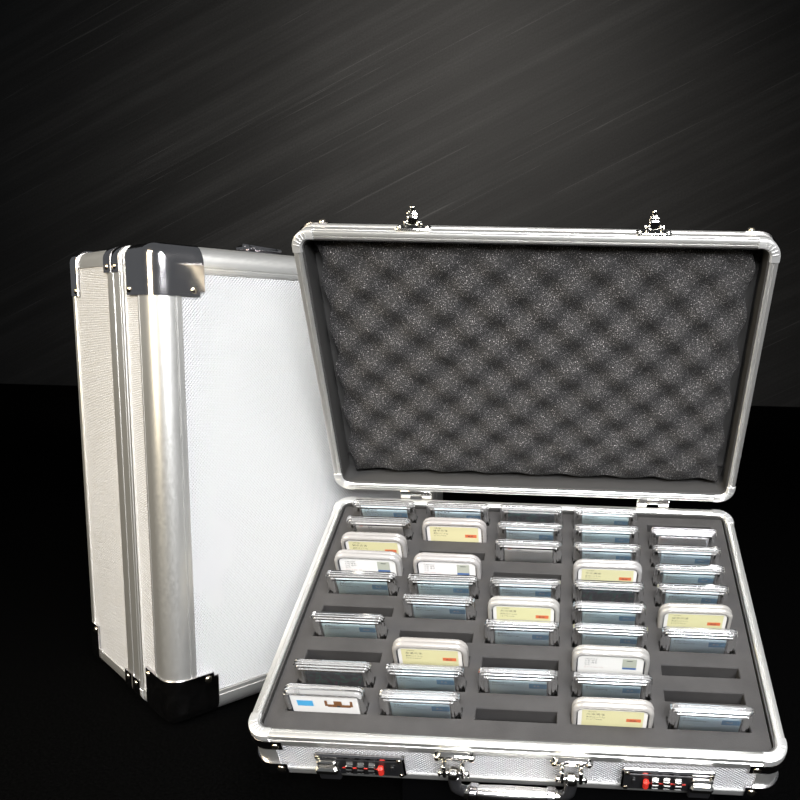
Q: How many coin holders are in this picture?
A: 40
